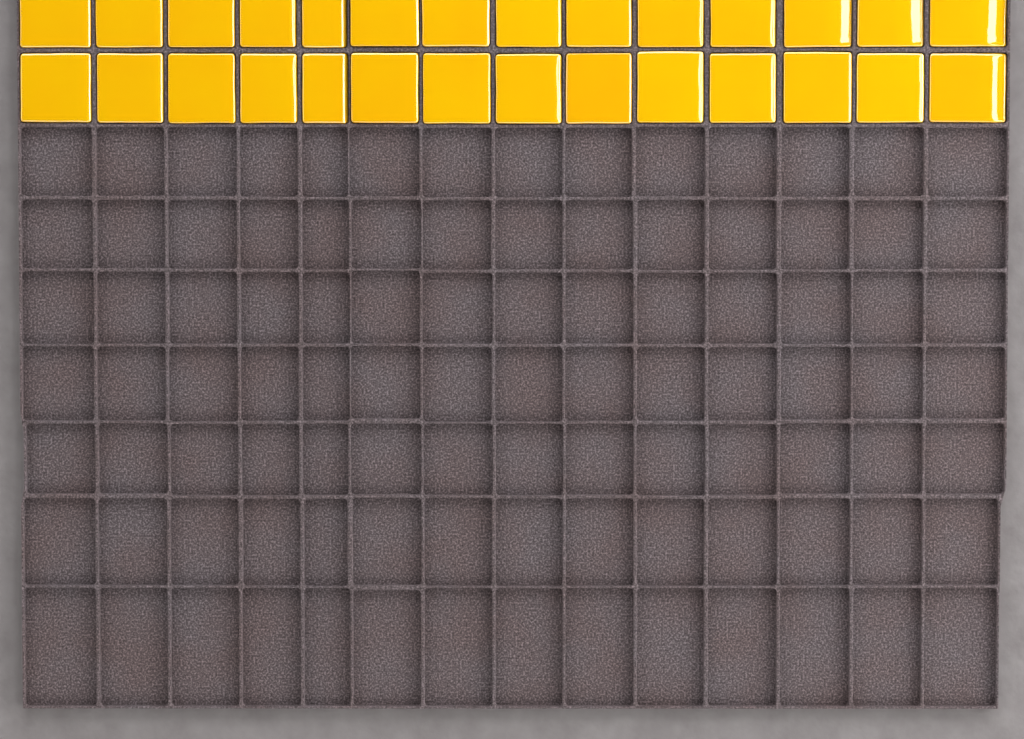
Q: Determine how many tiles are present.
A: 28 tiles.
